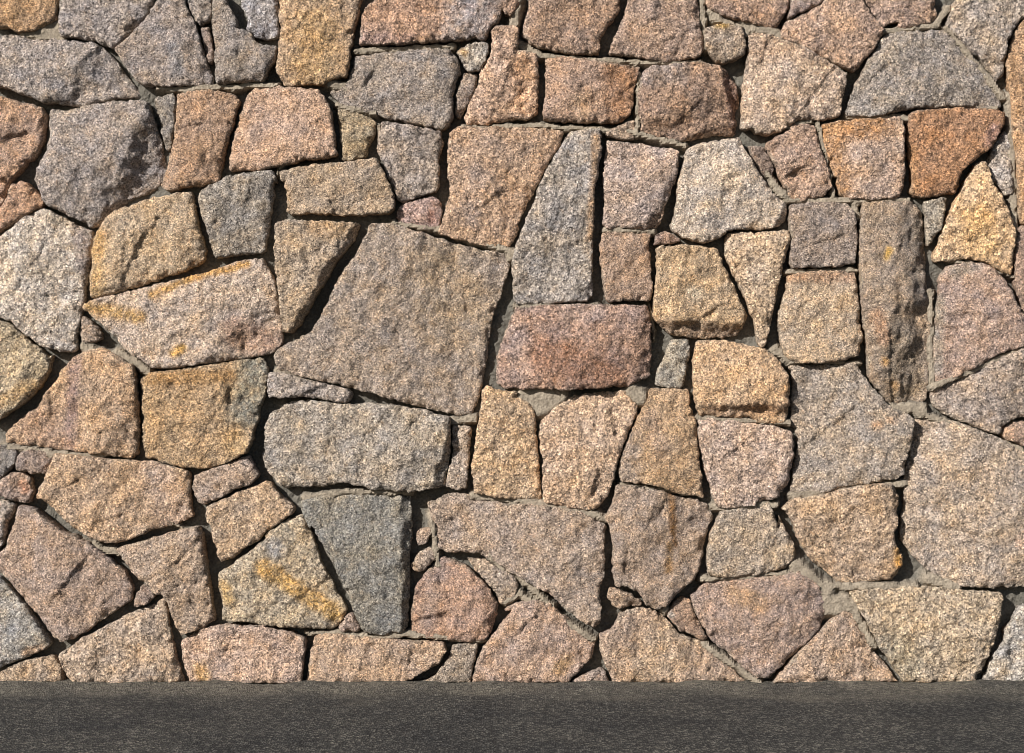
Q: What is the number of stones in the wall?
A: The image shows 118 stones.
